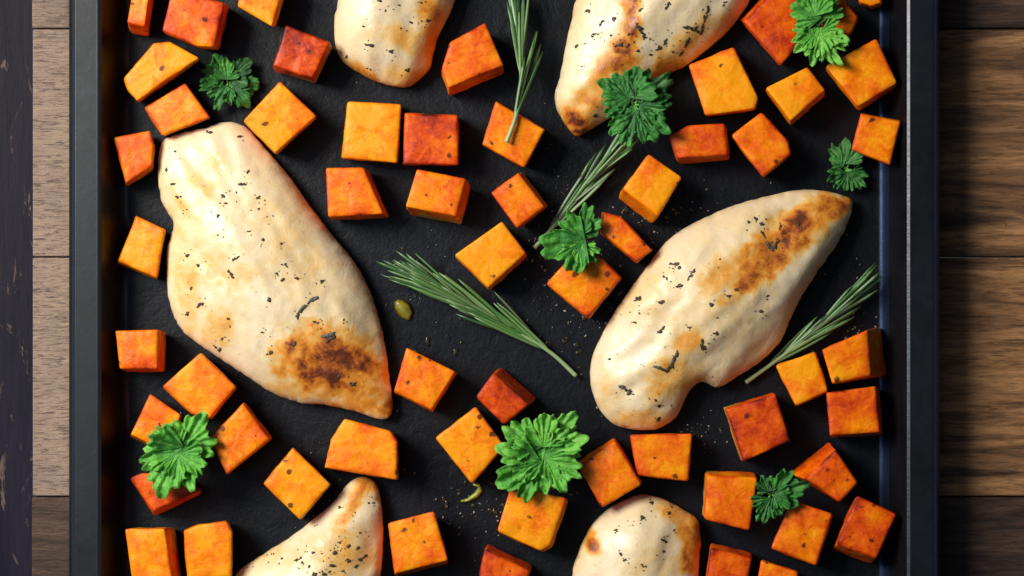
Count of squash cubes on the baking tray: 56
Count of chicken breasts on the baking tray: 6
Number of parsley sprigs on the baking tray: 8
